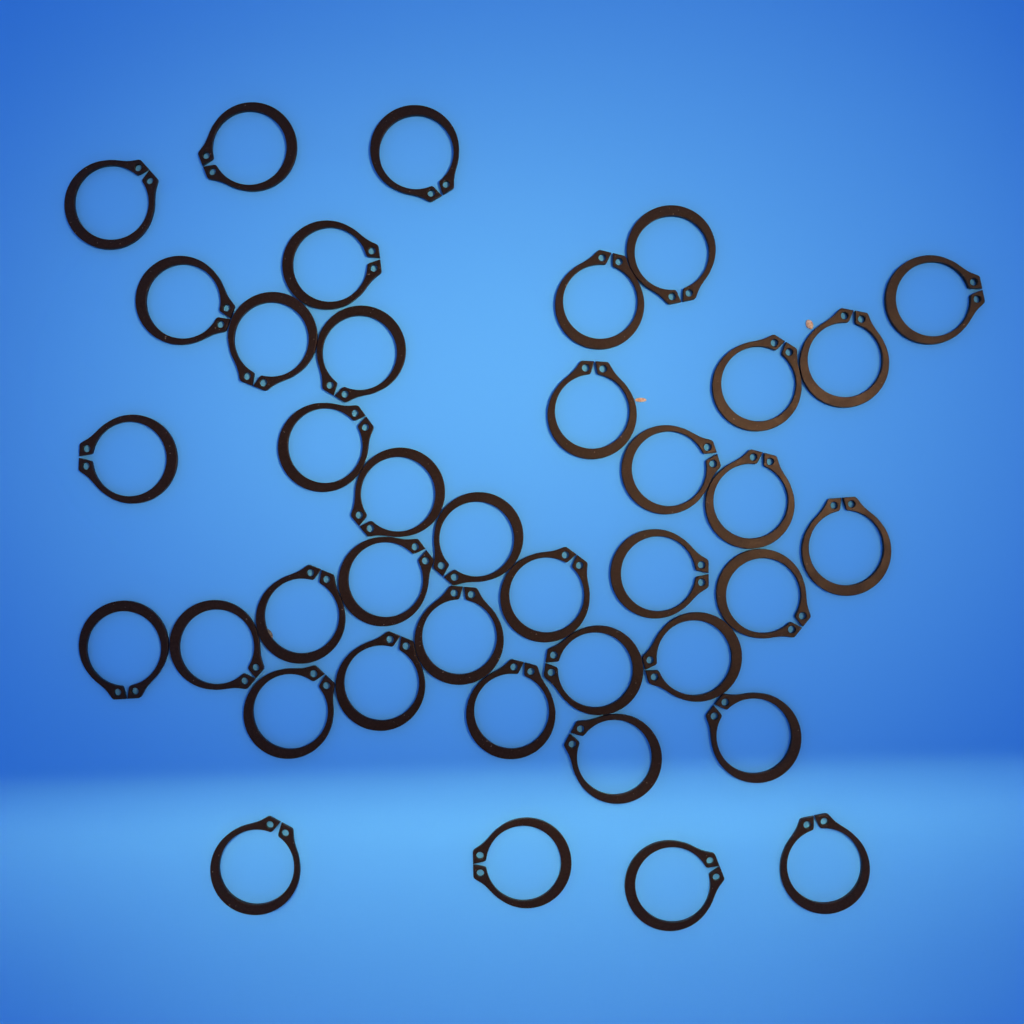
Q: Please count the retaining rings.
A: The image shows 39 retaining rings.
